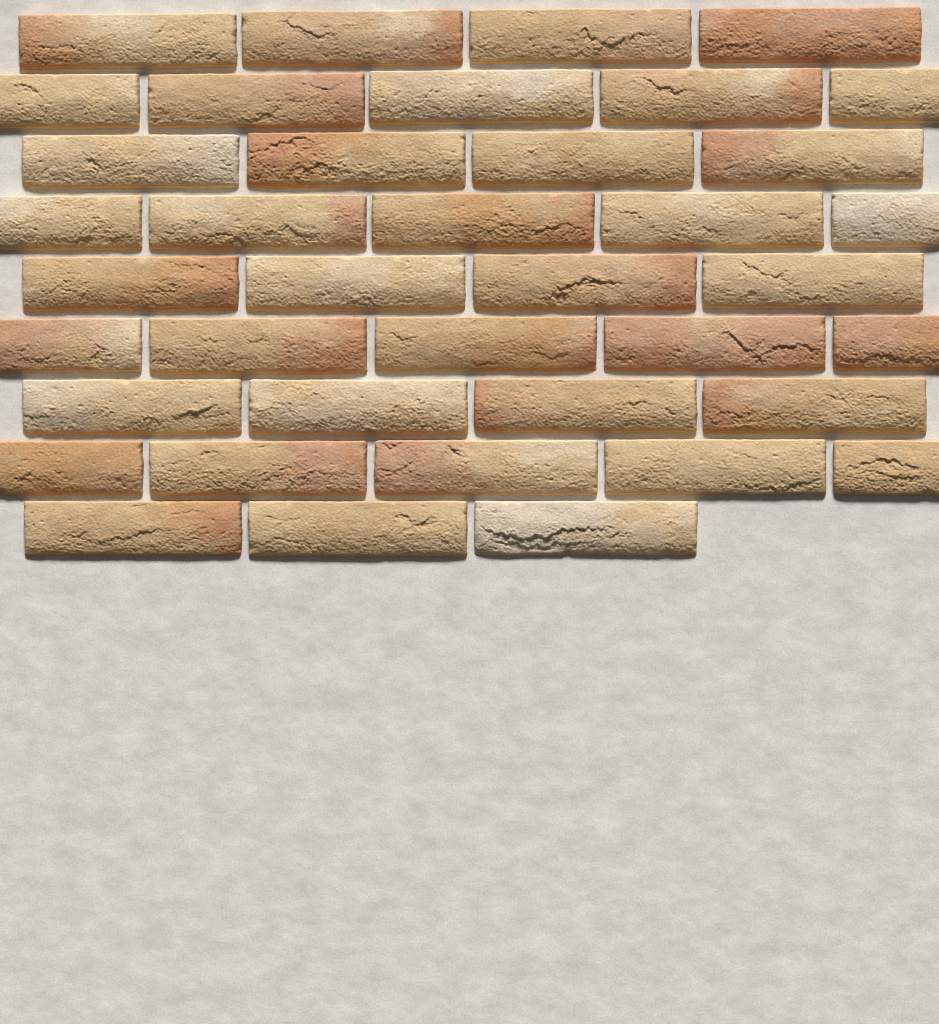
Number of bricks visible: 39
